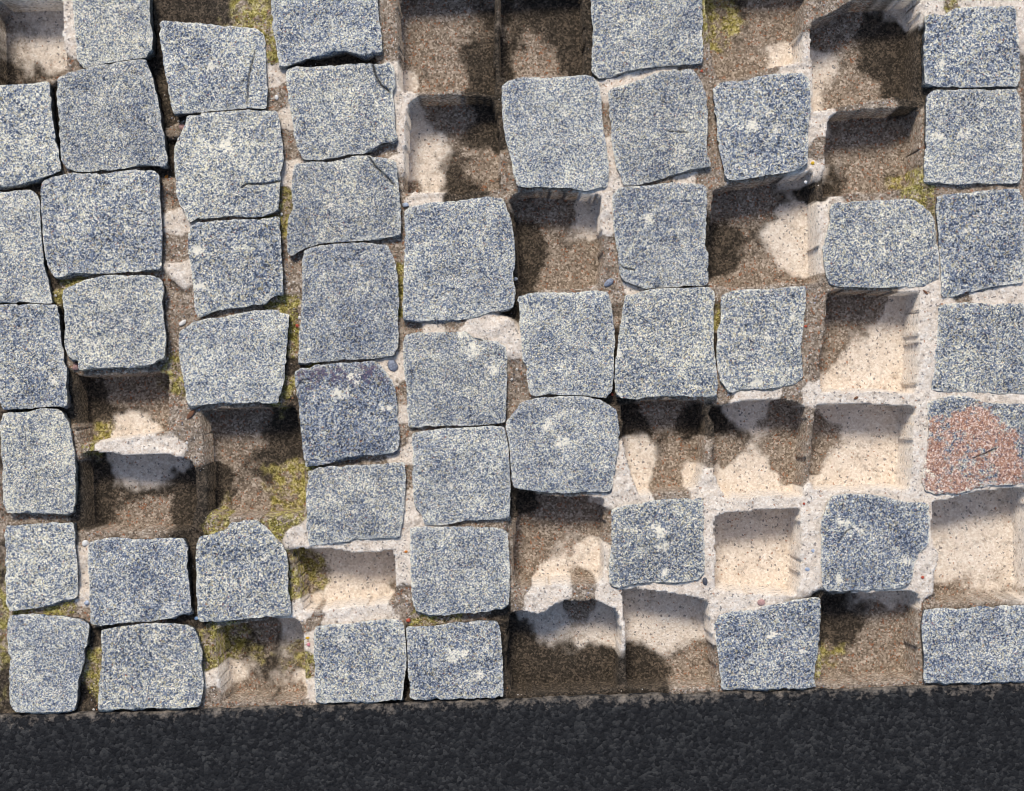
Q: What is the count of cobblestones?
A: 48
